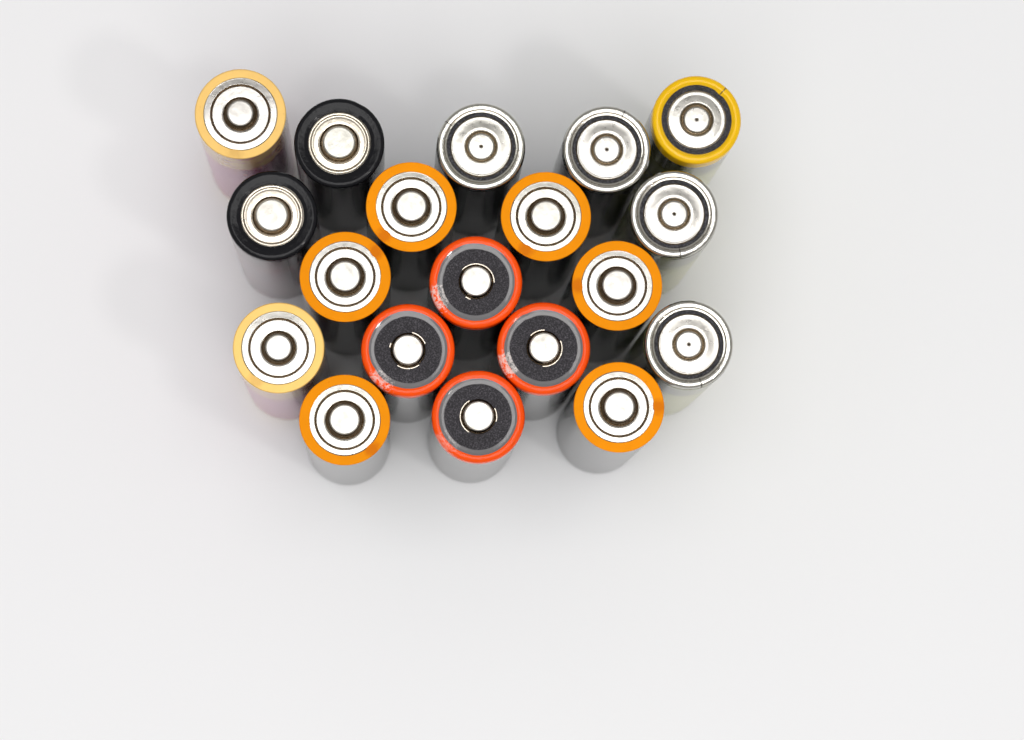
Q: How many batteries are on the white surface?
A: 19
